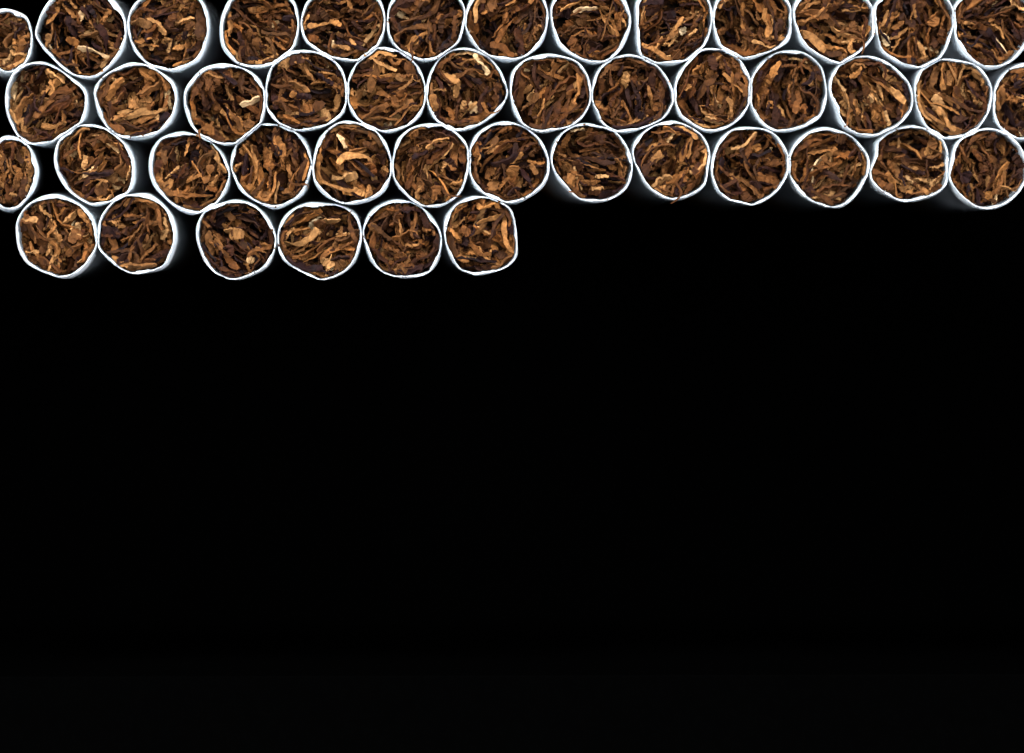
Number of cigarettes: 45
